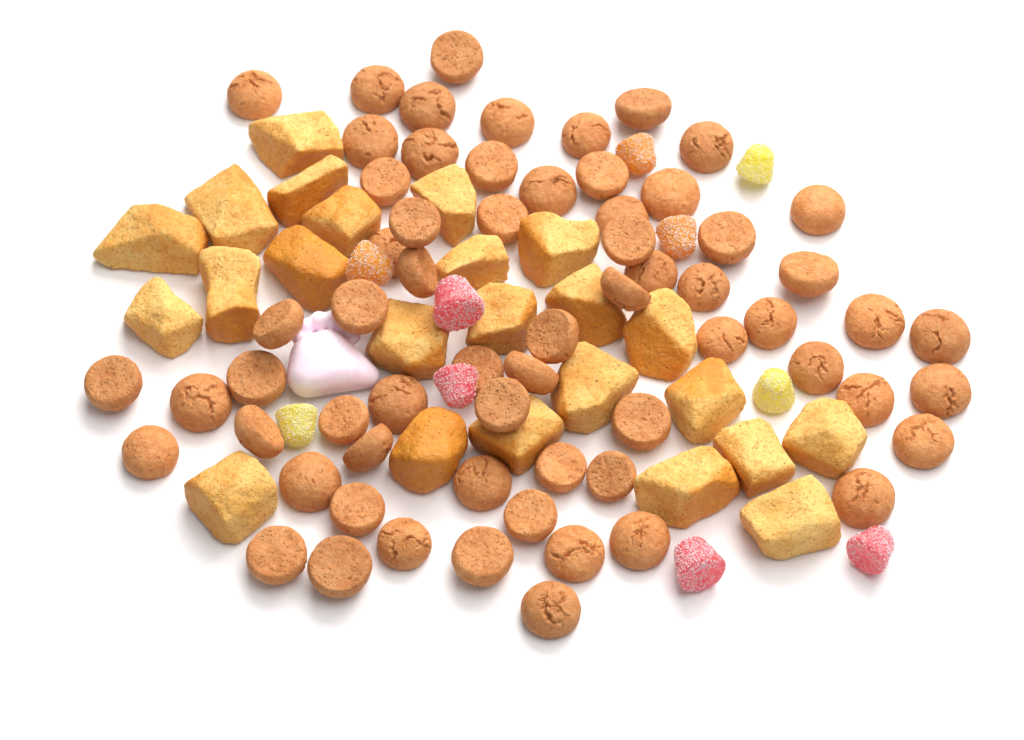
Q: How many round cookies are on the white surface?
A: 64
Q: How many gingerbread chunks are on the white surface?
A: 24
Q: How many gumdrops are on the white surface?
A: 10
